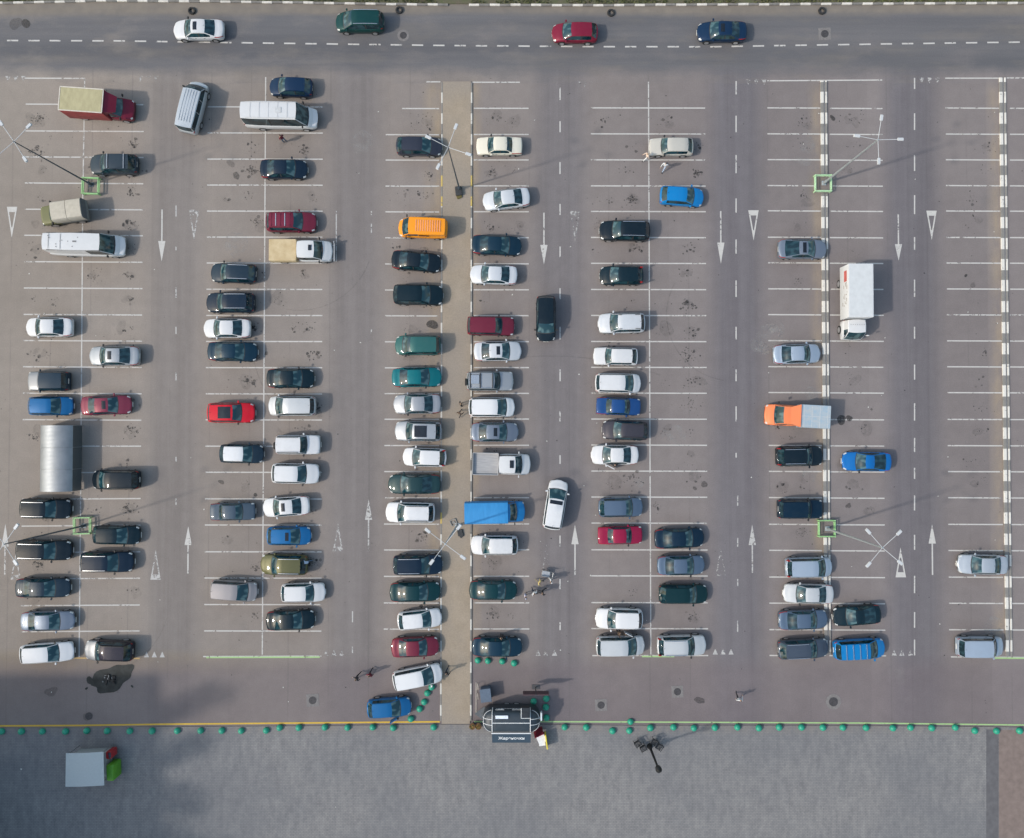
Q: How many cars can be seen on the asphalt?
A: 100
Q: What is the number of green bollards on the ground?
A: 56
